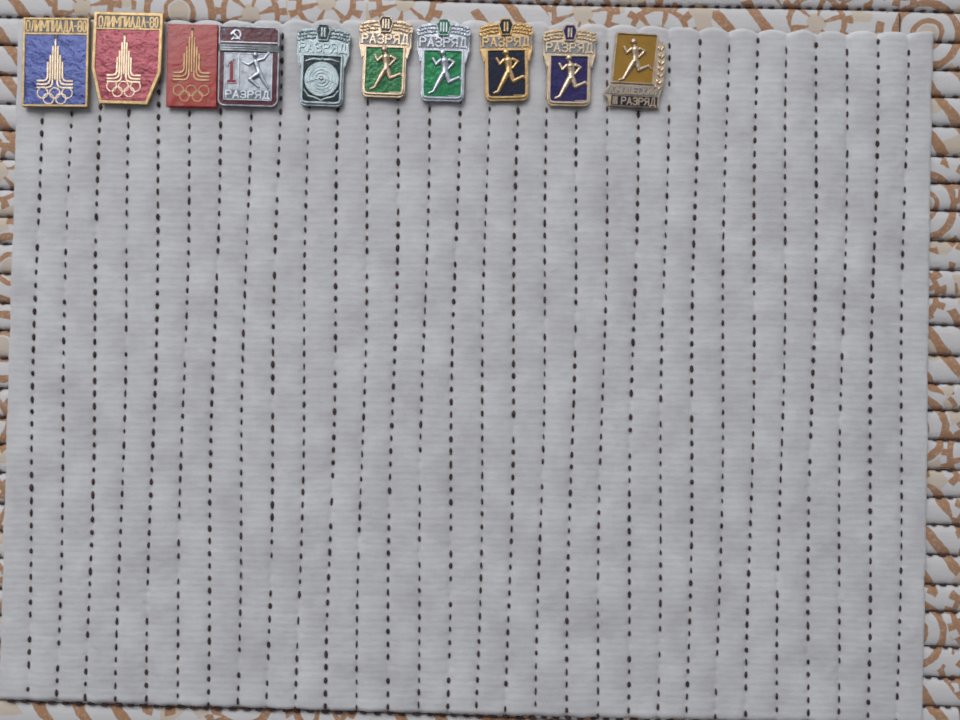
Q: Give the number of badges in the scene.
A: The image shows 10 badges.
